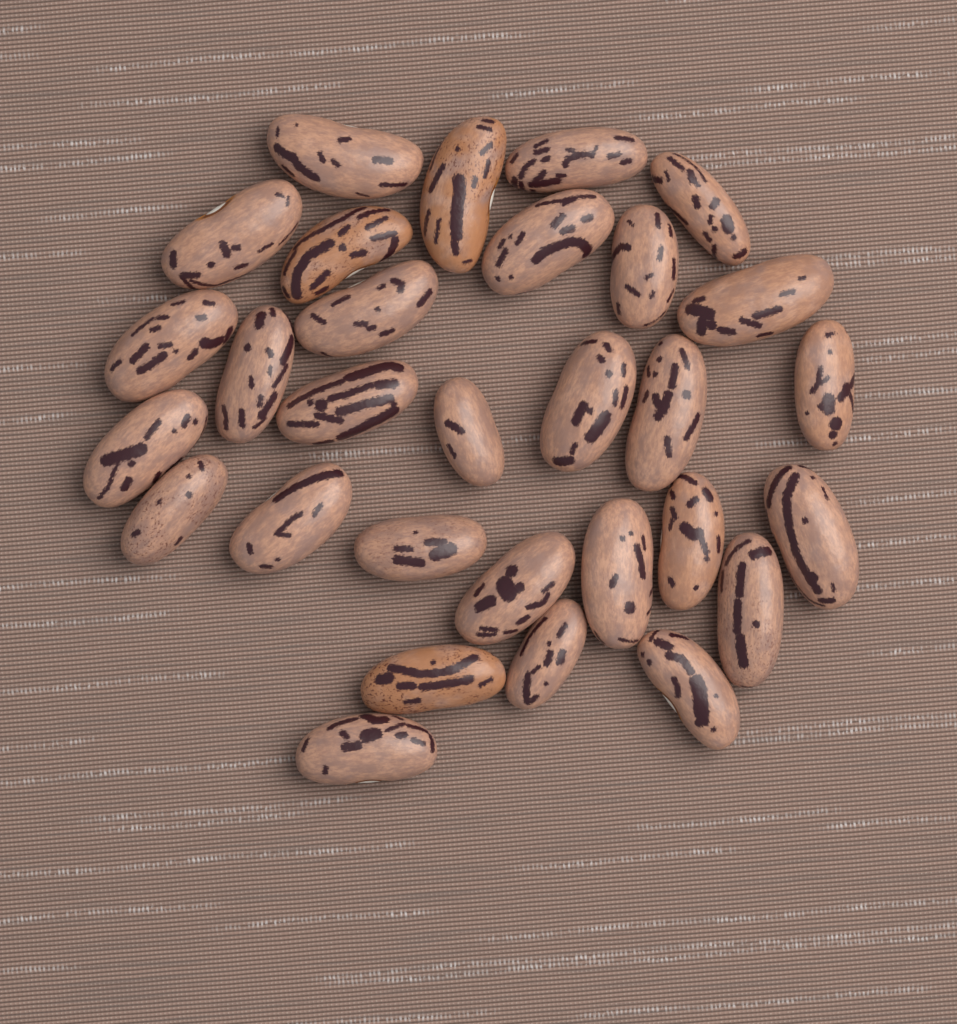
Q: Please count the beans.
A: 30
